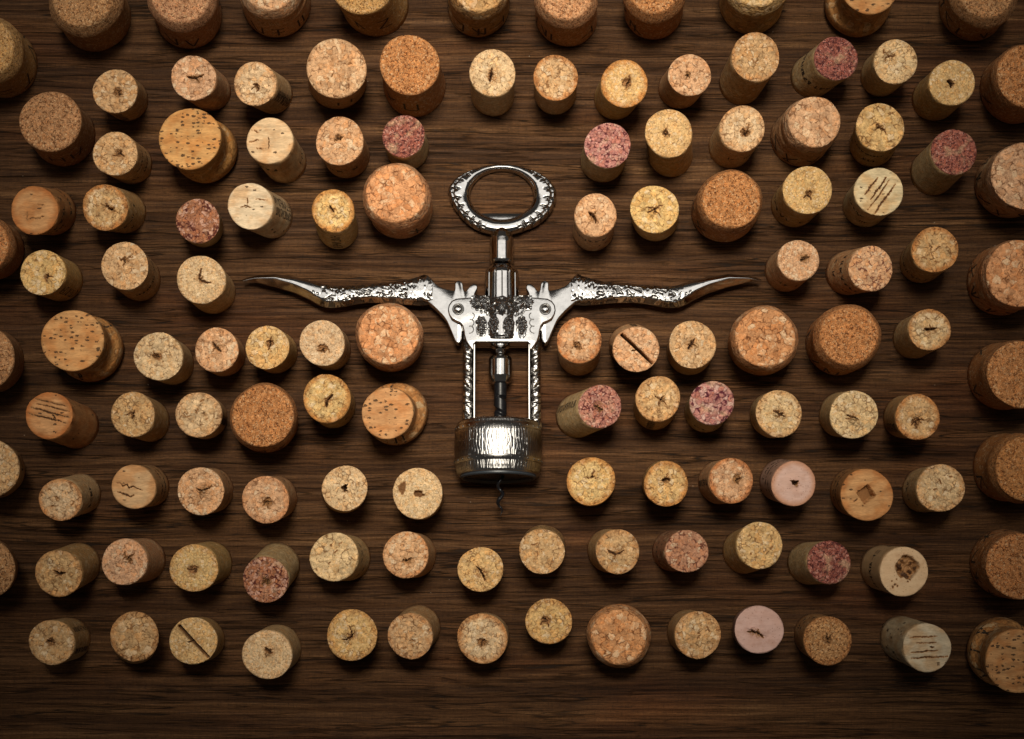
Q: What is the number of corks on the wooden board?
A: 126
